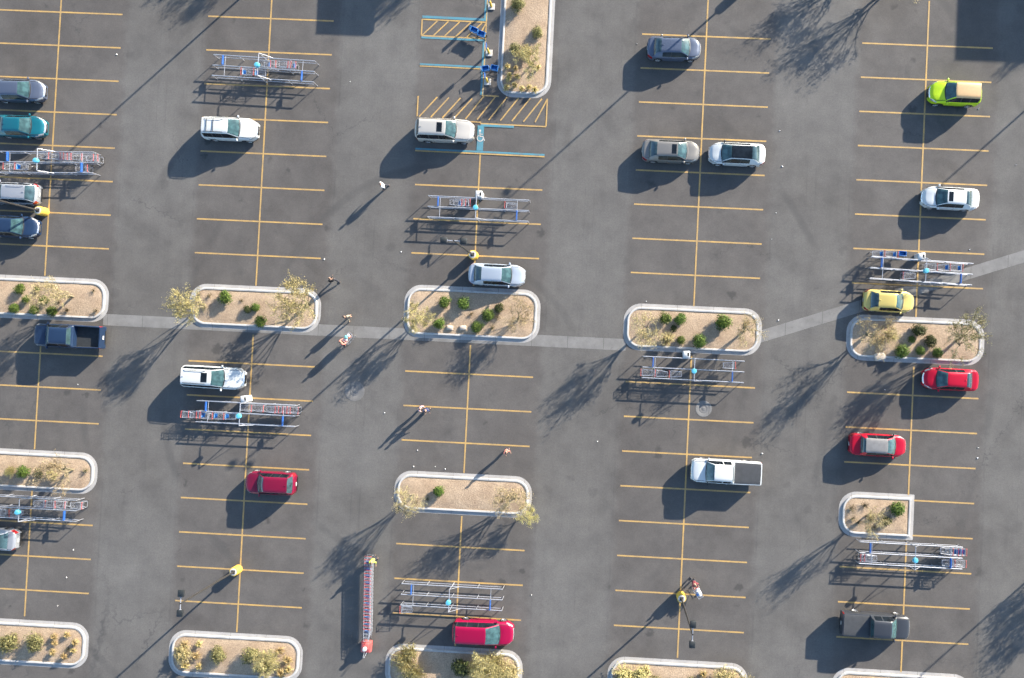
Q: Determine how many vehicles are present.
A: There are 22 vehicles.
